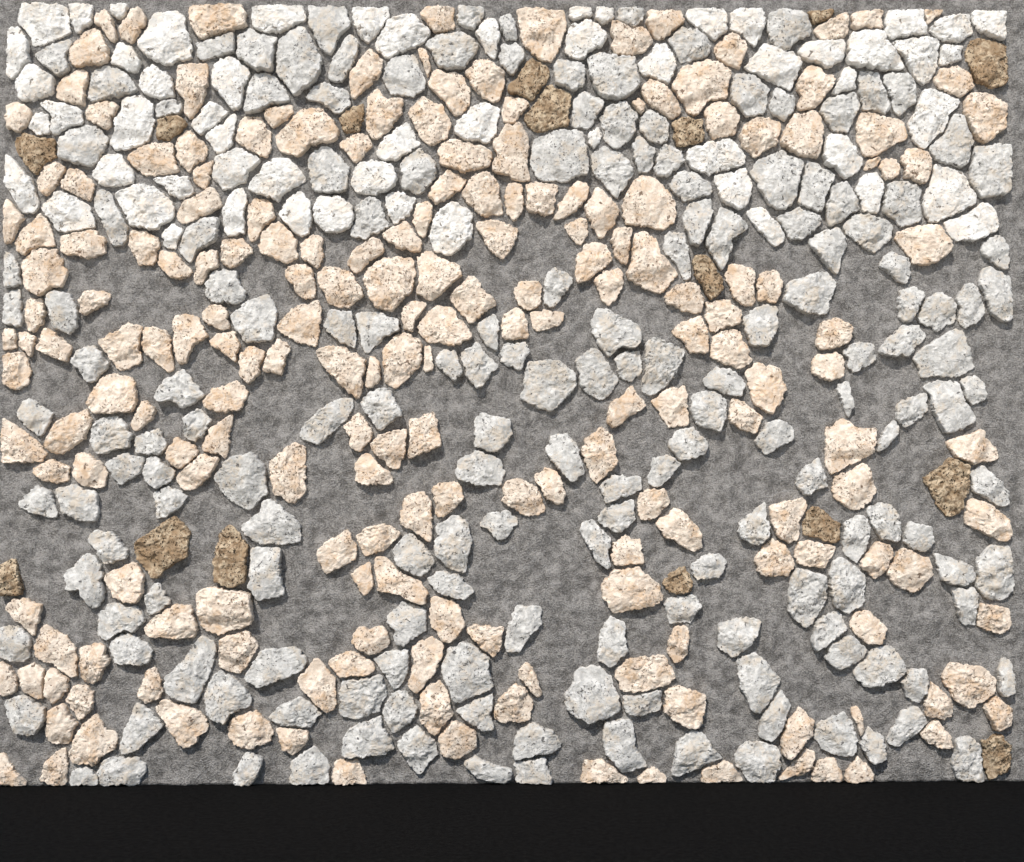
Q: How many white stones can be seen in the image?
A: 58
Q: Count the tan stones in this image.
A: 200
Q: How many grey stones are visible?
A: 174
